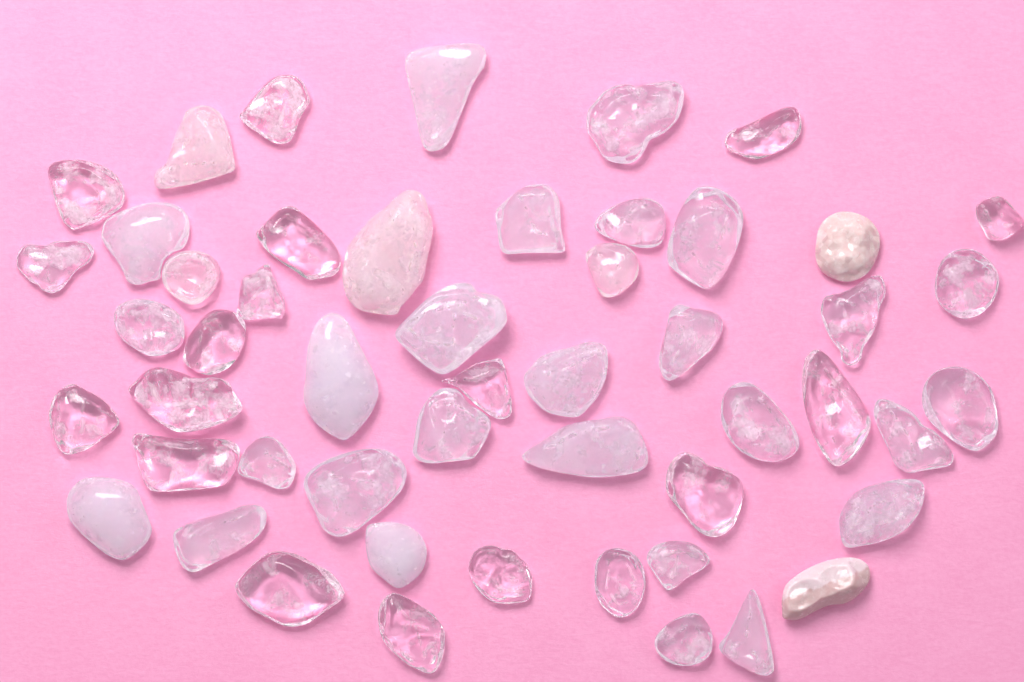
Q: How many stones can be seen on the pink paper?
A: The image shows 51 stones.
